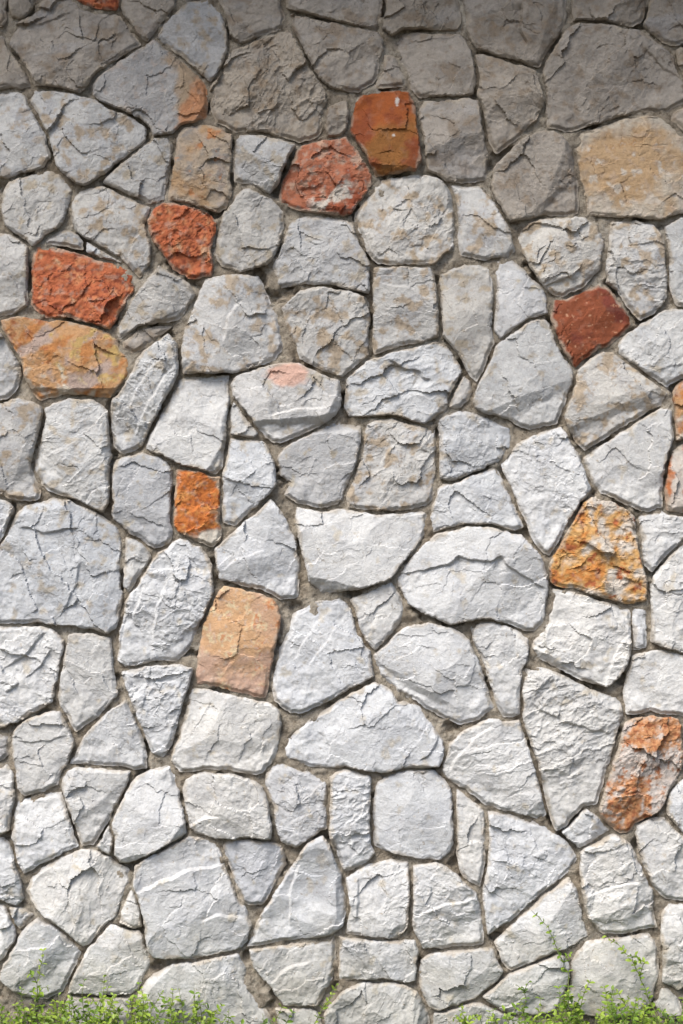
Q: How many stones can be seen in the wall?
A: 148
